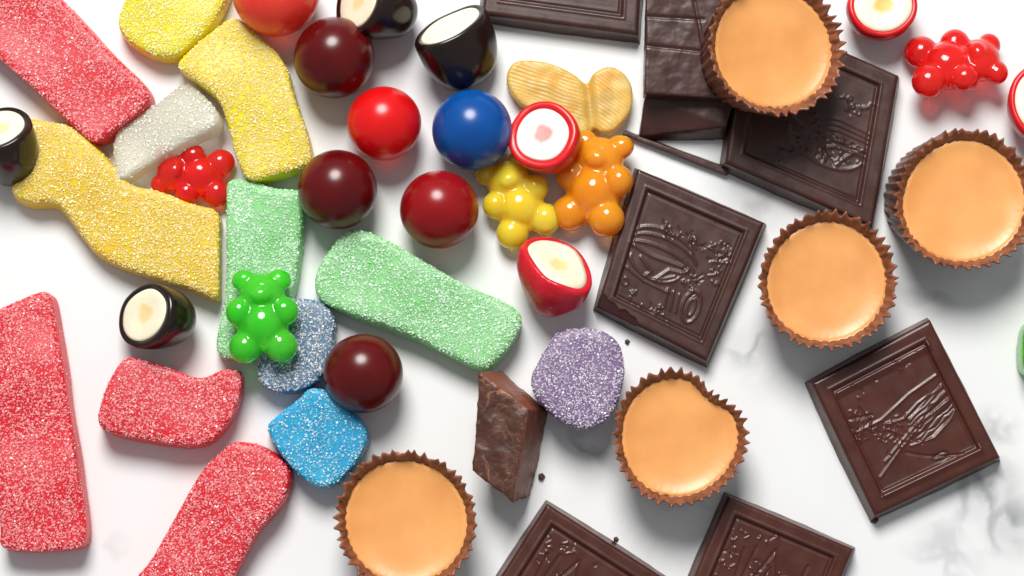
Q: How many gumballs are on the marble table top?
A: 7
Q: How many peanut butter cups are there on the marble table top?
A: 5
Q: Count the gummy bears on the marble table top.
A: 5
